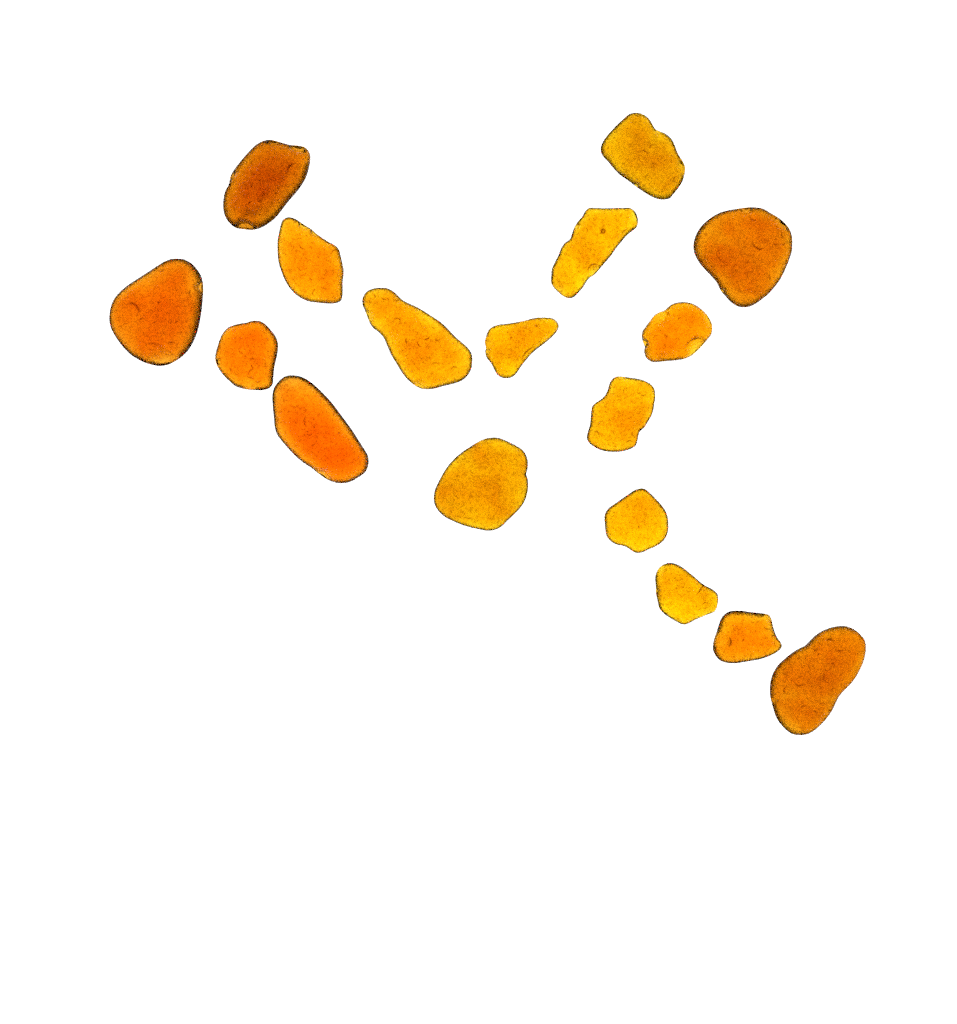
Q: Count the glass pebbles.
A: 17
